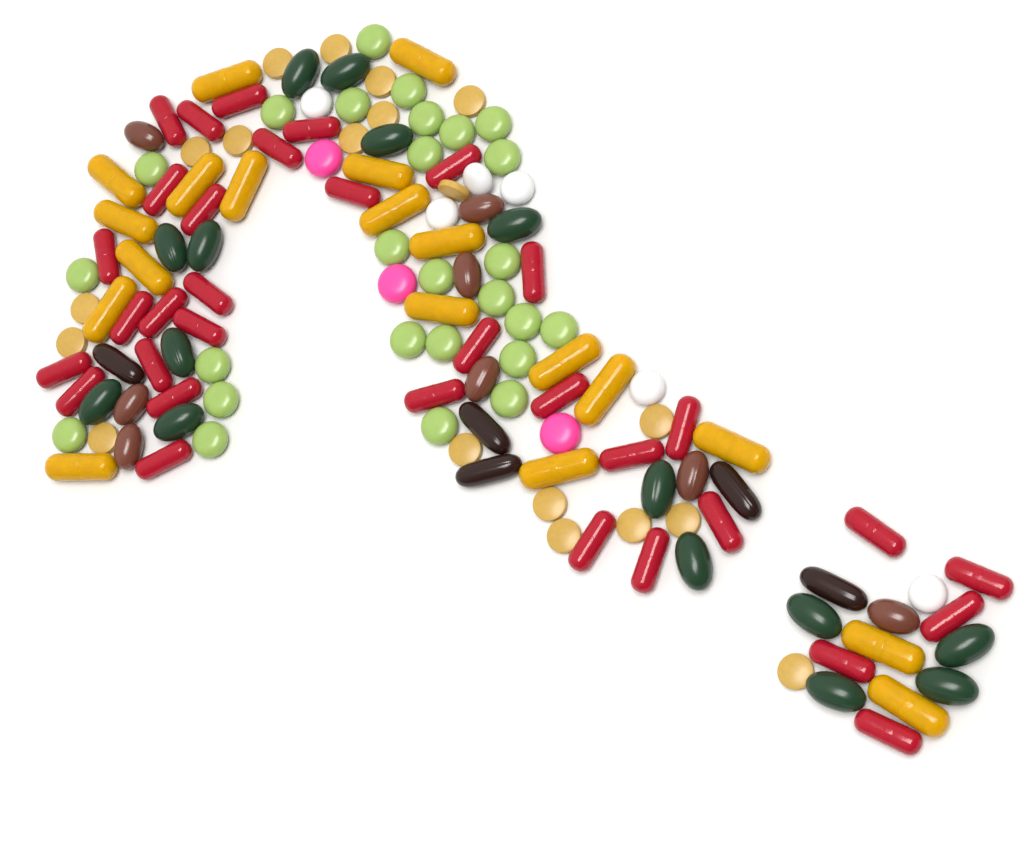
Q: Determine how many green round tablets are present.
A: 26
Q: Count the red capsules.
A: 33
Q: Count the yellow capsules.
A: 19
